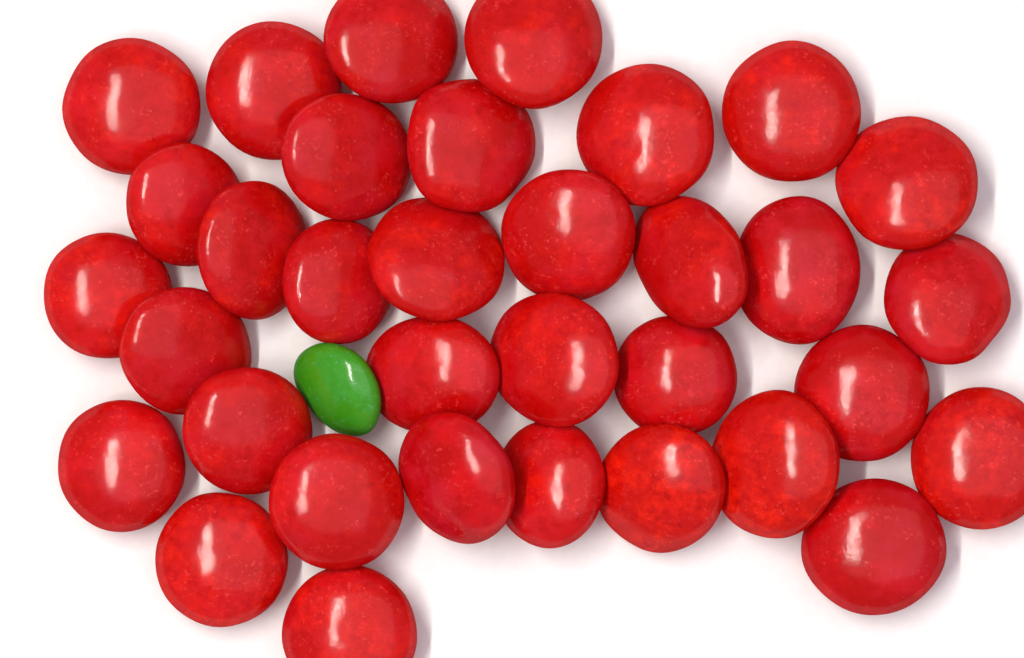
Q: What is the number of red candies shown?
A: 34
